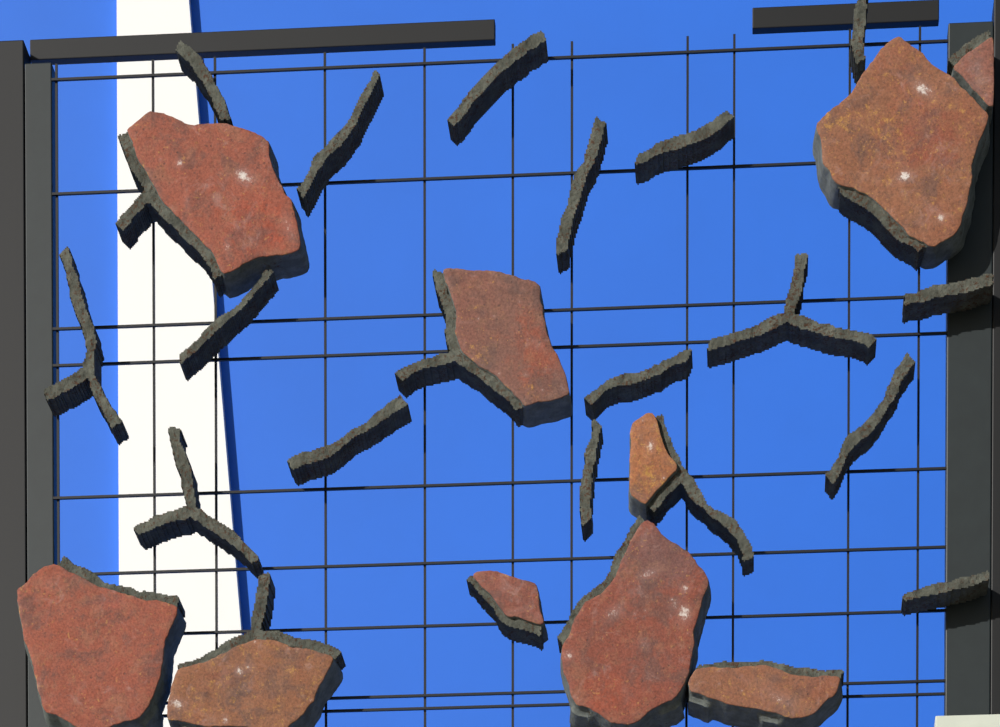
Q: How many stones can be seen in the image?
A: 10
